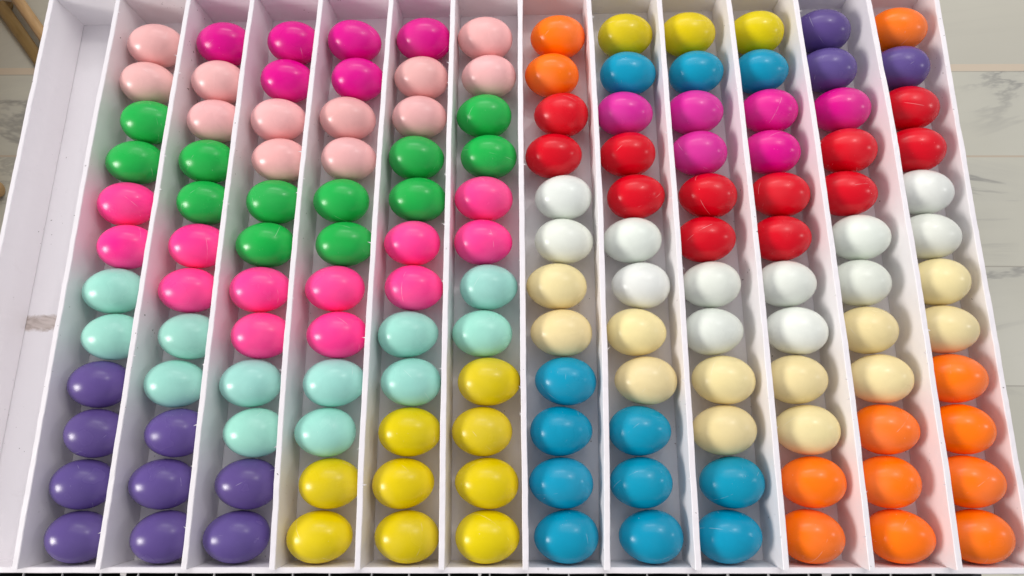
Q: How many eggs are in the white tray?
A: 144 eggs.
